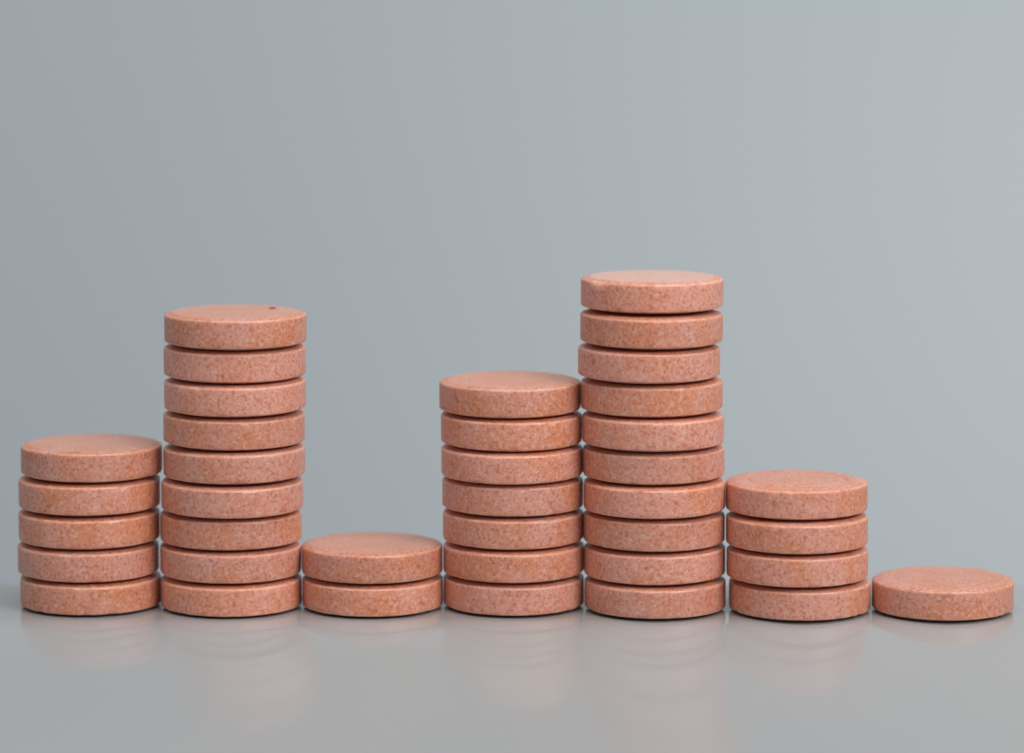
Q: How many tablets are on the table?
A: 38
